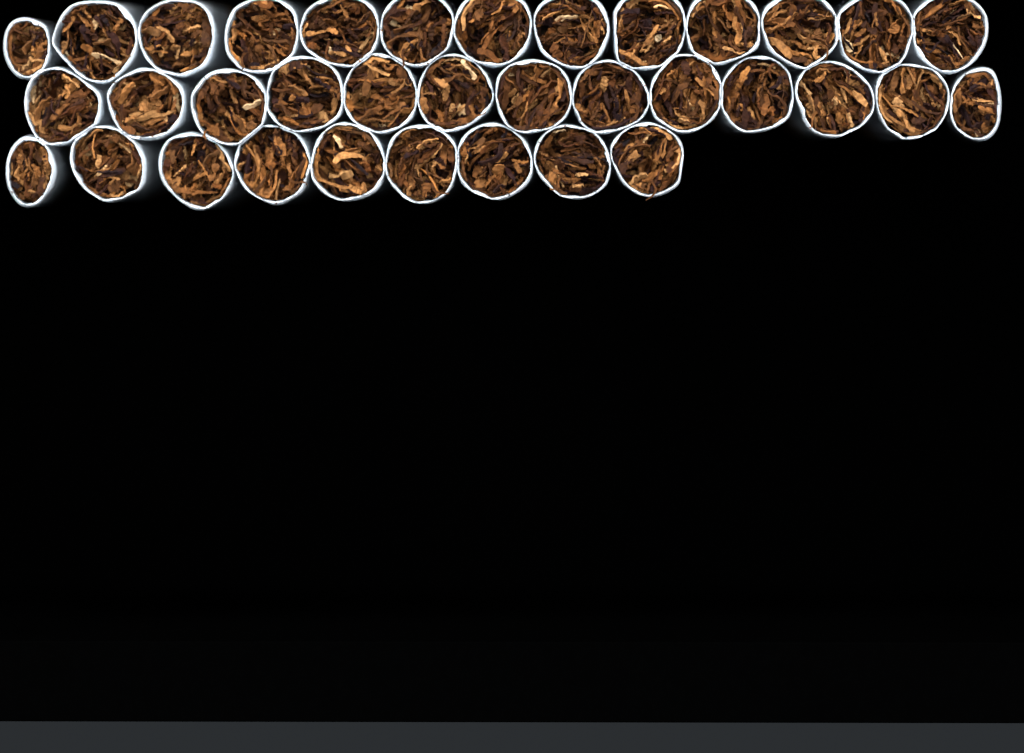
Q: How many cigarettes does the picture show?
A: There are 35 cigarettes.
